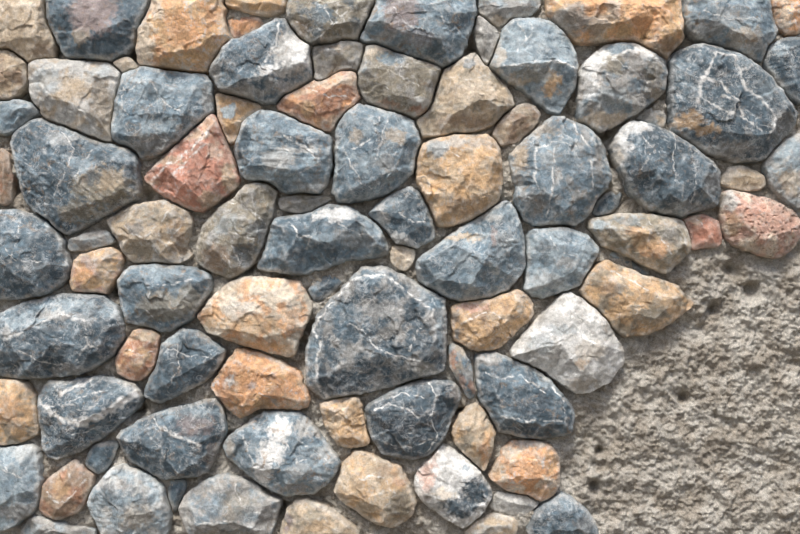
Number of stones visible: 90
